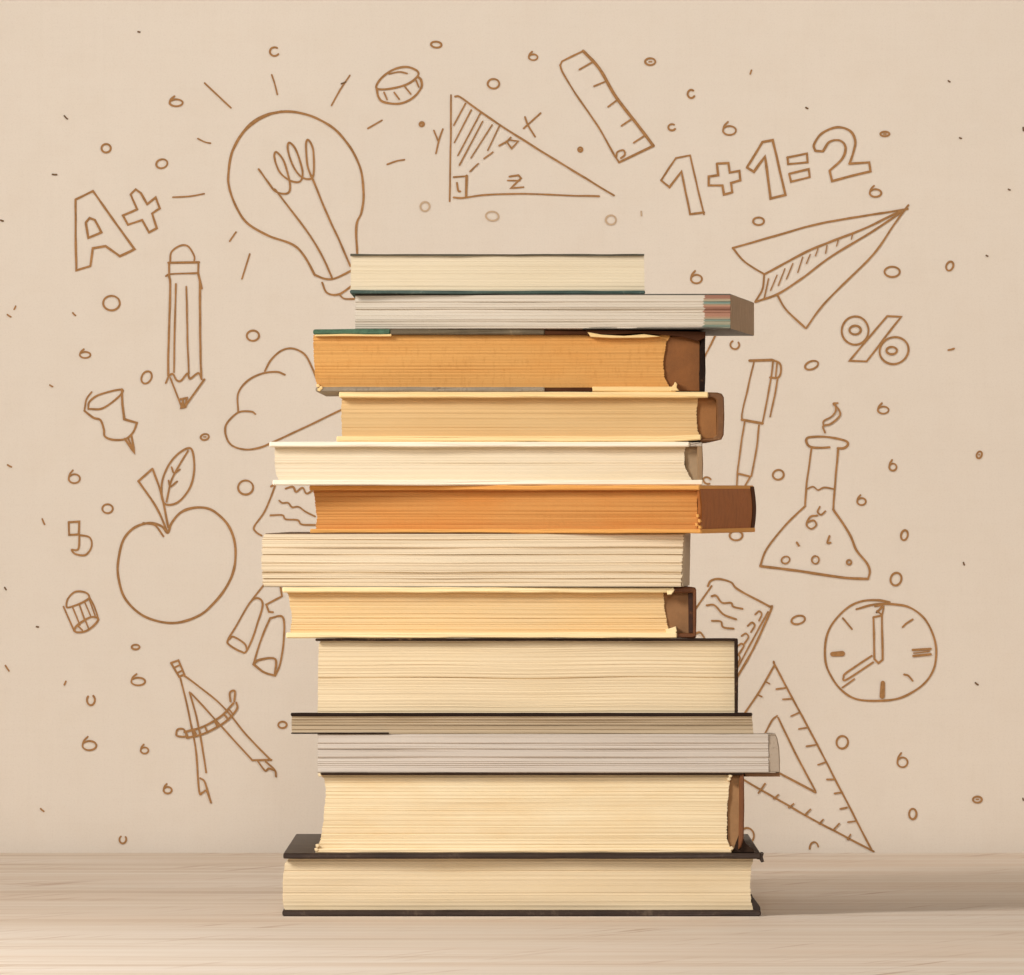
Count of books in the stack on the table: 13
